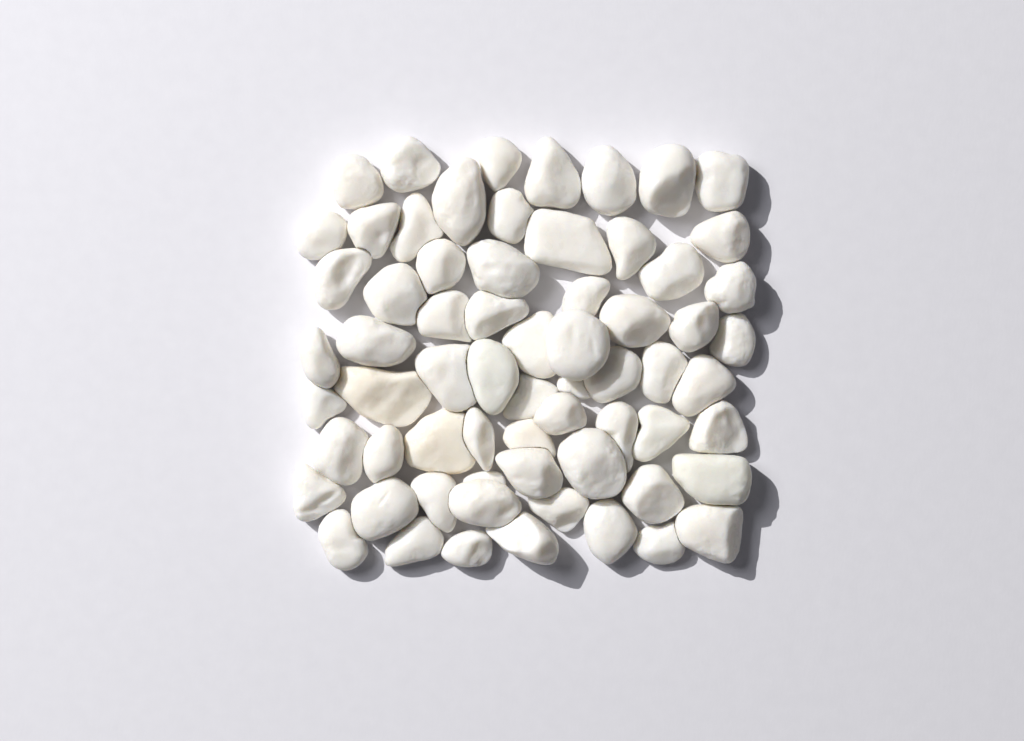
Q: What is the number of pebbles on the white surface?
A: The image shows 66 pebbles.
